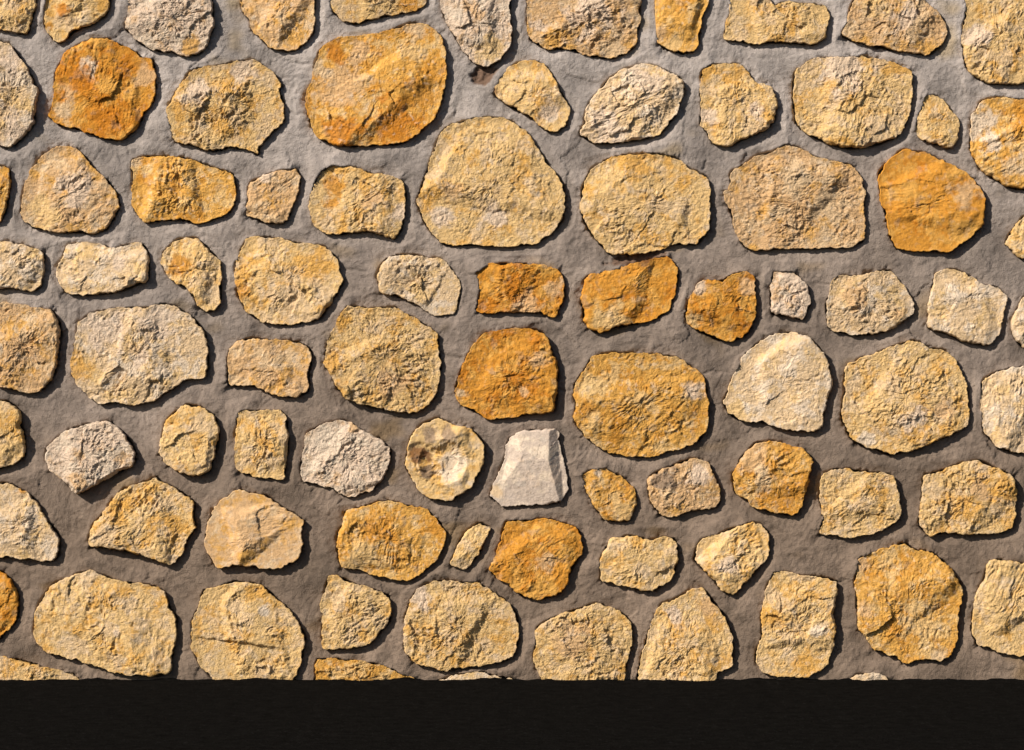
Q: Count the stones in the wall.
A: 86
